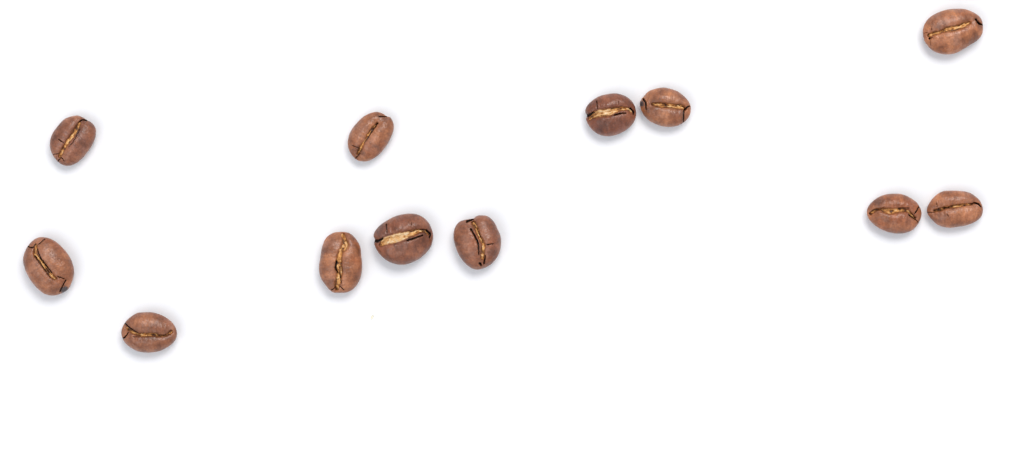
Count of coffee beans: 12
